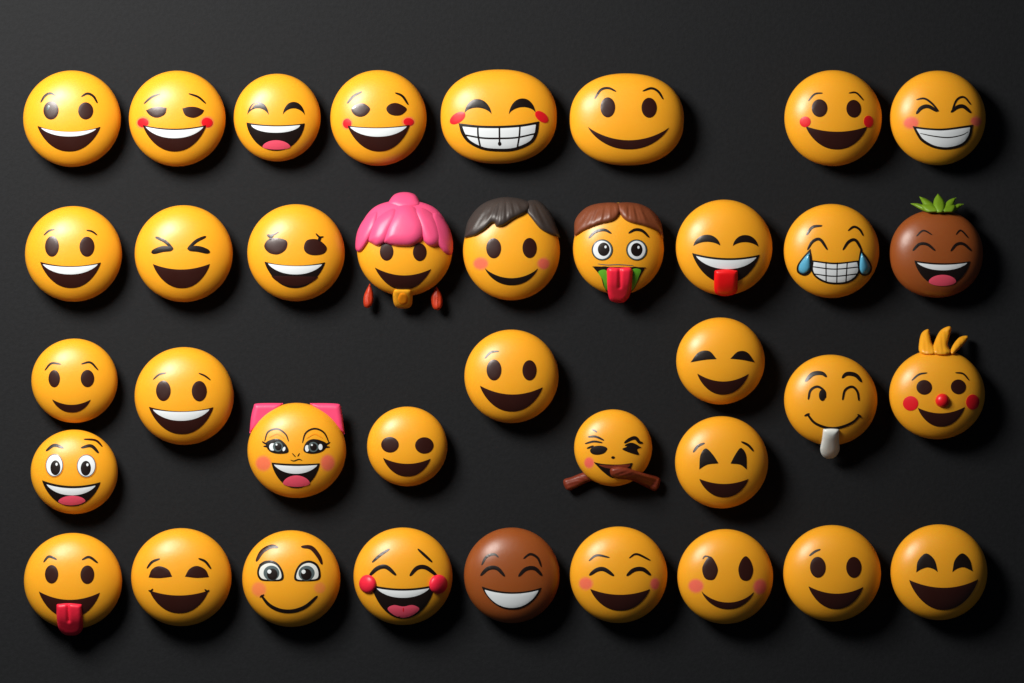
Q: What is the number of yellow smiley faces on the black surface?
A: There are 35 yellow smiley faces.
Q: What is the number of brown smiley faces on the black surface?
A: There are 2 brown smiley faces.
